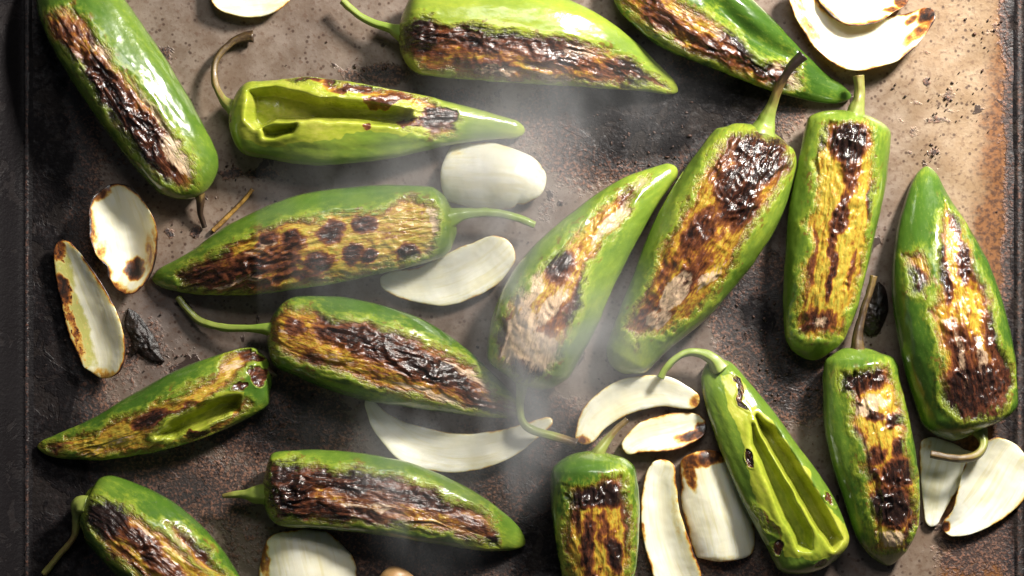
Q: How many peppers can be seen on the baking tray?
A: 16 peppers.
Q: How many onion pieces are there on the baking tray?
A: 15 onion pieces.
